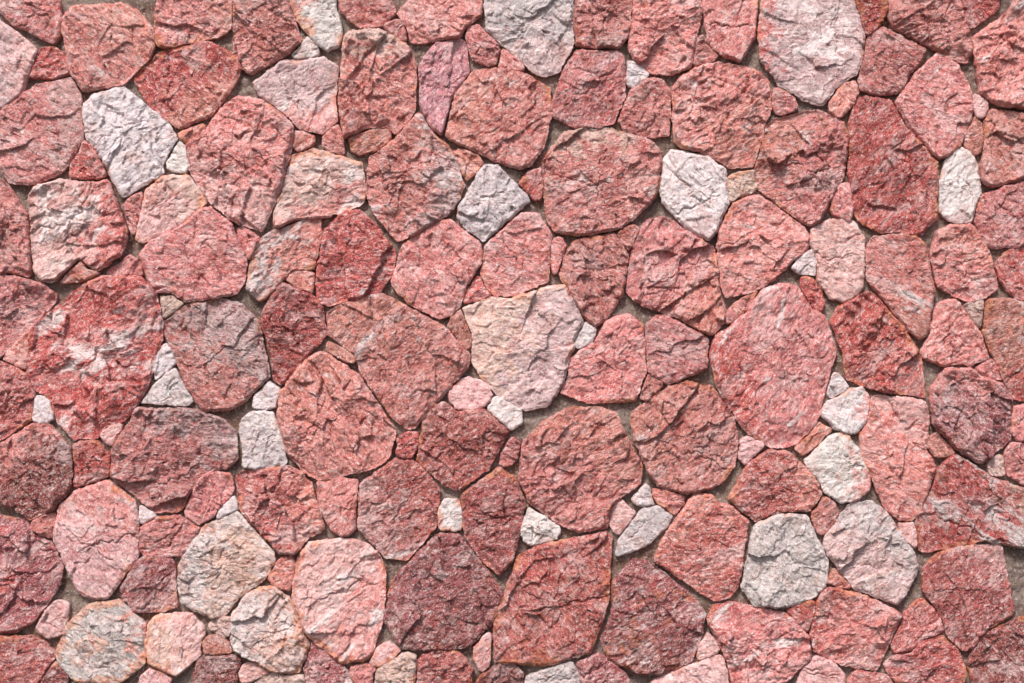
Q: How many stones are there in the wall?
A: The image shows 200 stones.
